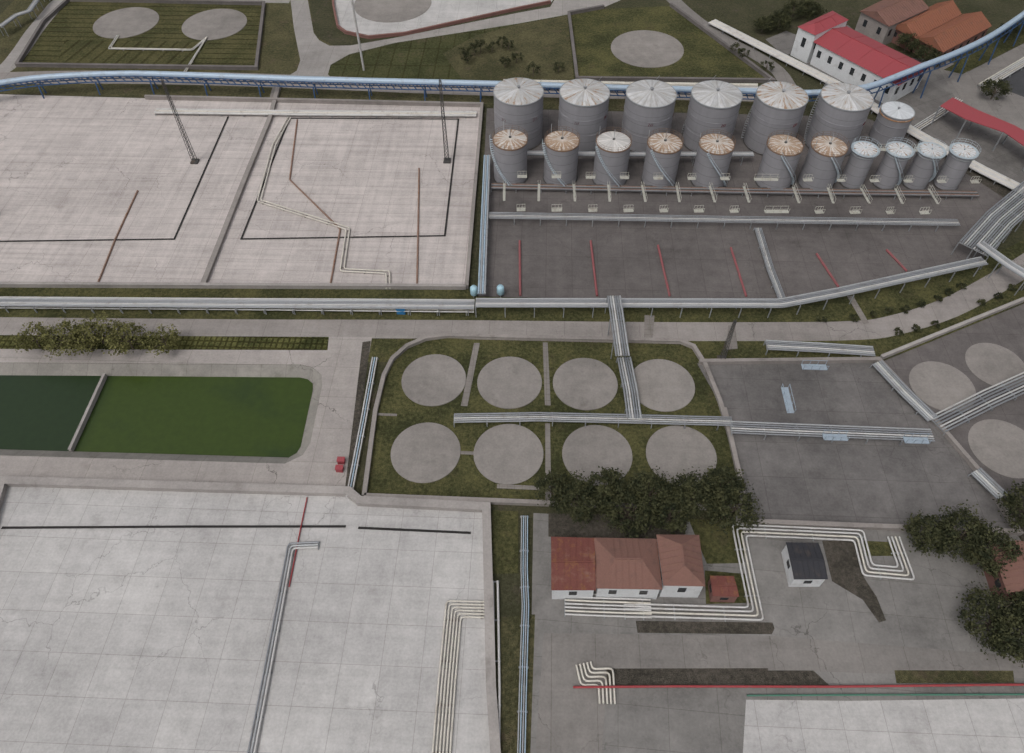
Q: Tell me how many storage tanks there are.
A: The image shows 18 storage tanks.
